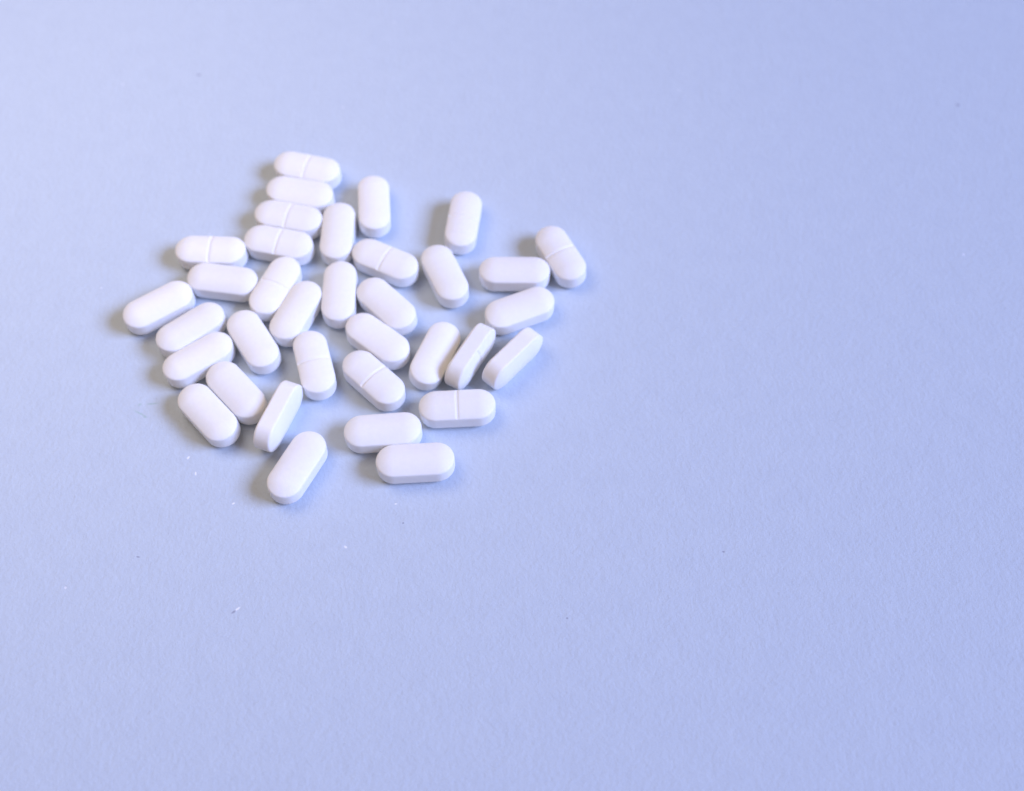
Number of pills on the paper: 35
